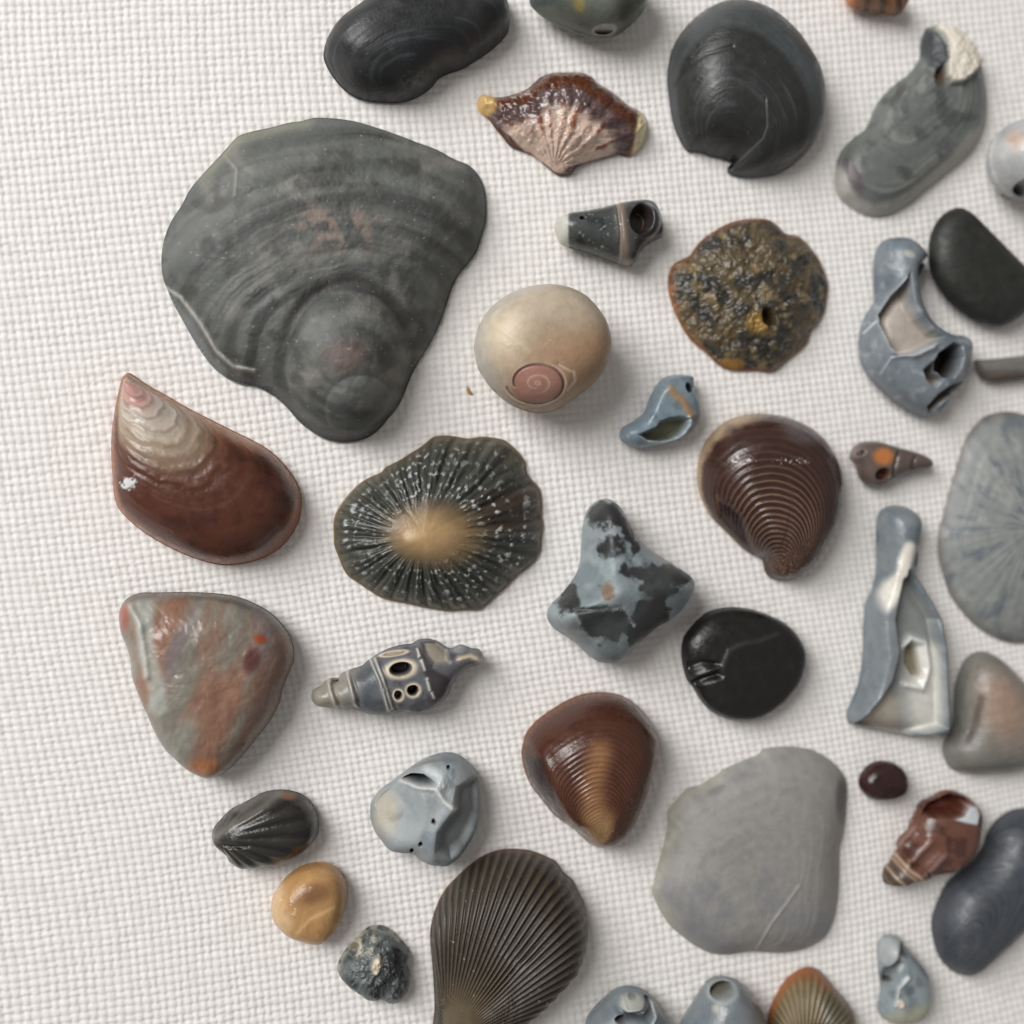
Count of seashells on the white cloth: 36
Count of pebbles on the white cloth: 3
